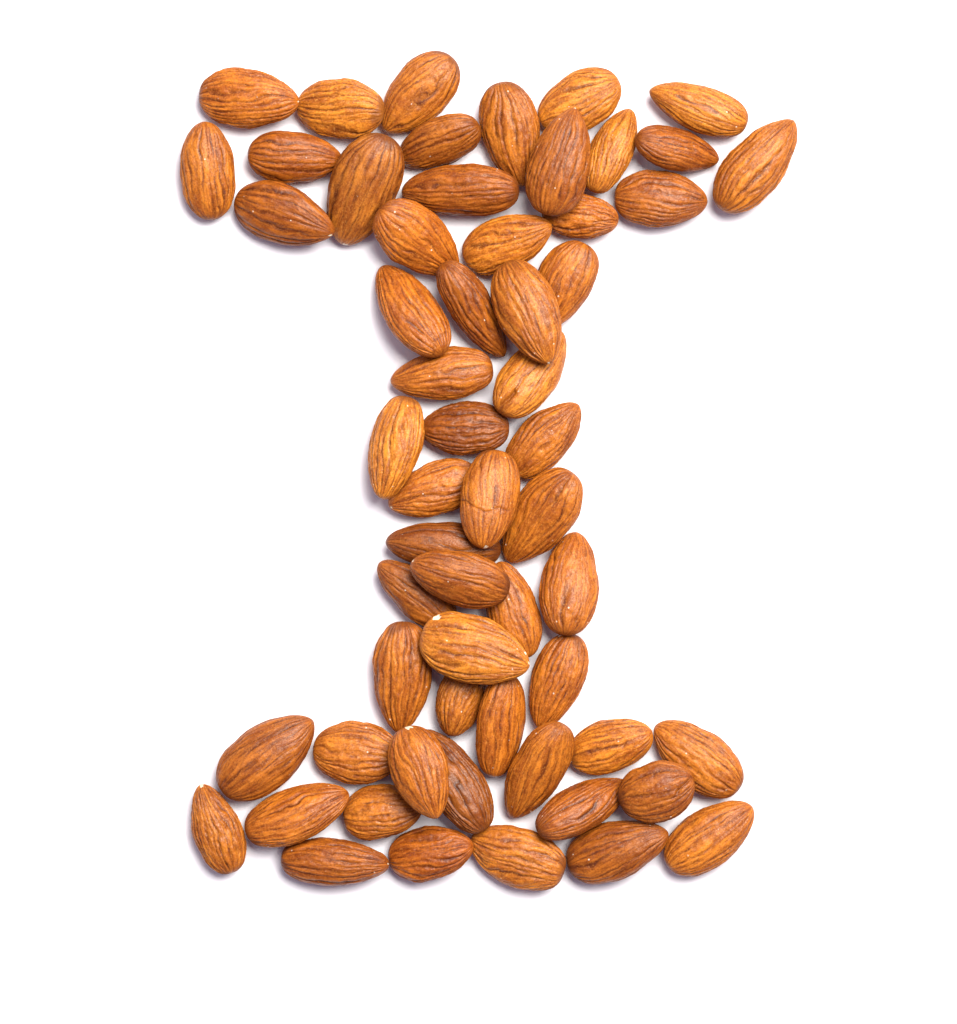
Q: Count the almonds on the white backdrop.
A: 59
